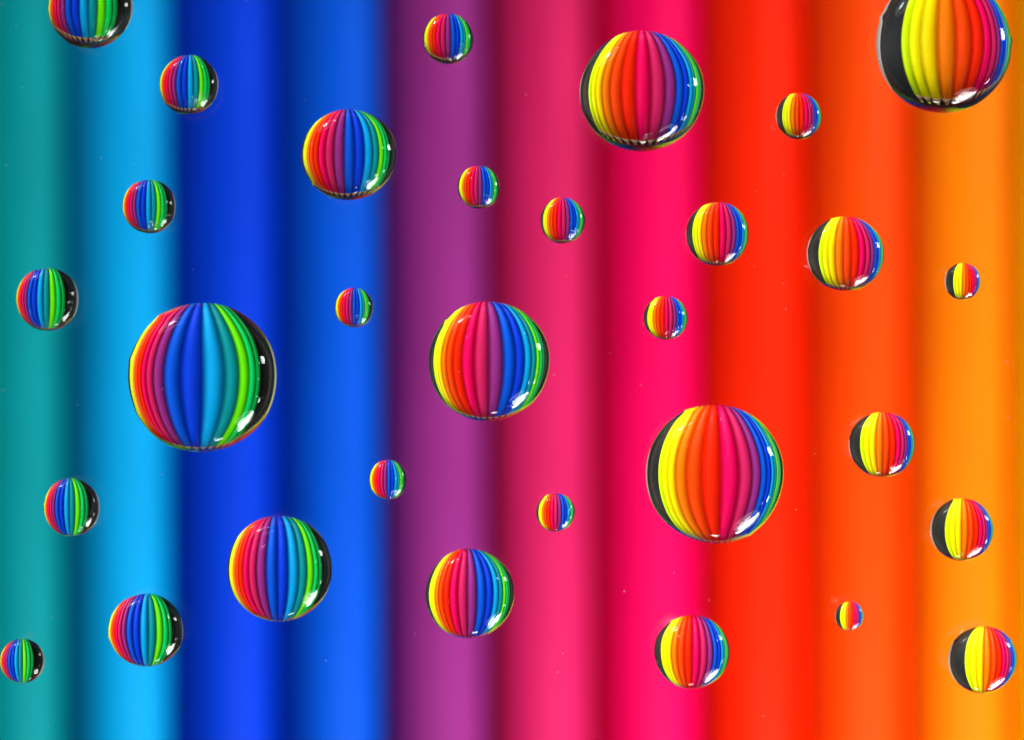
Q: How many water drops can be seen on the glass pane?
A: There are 31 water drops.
